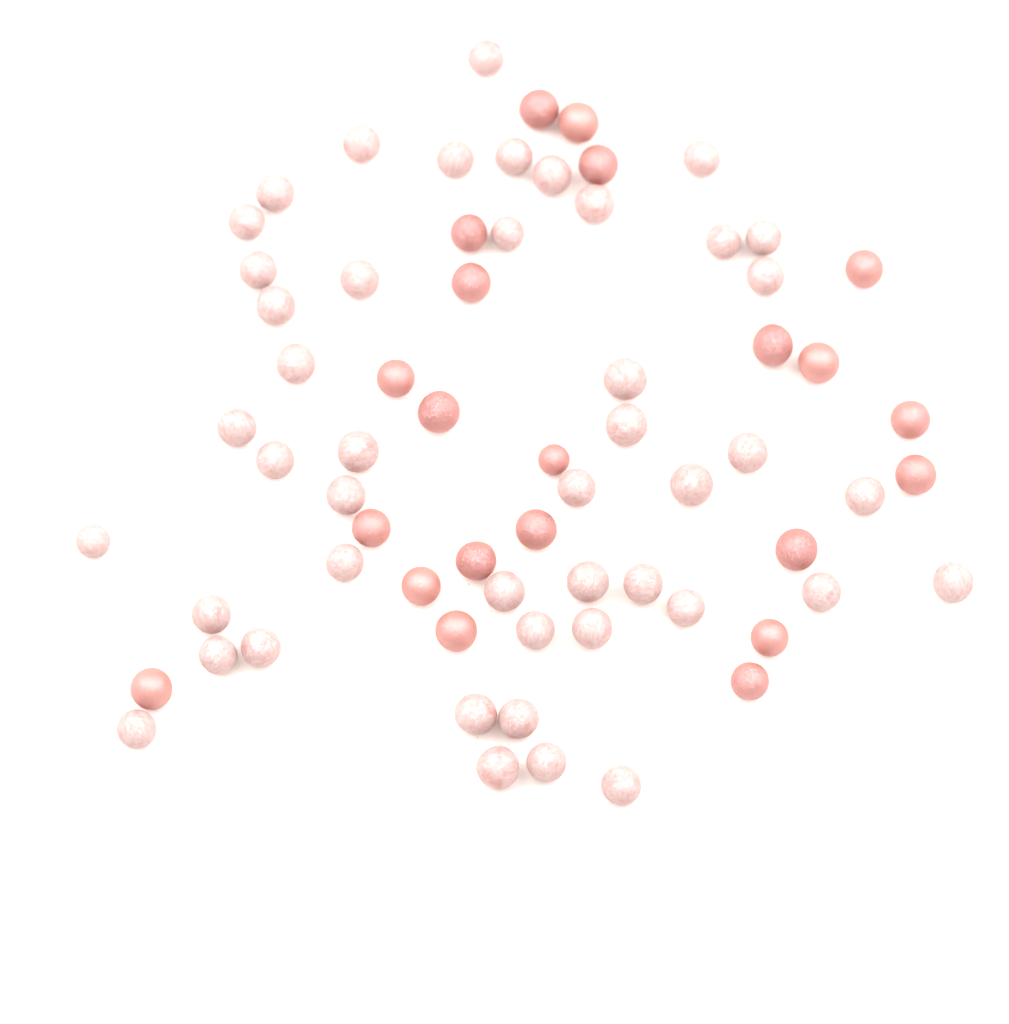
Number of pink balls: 22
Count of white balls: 46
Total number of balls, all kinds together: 68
